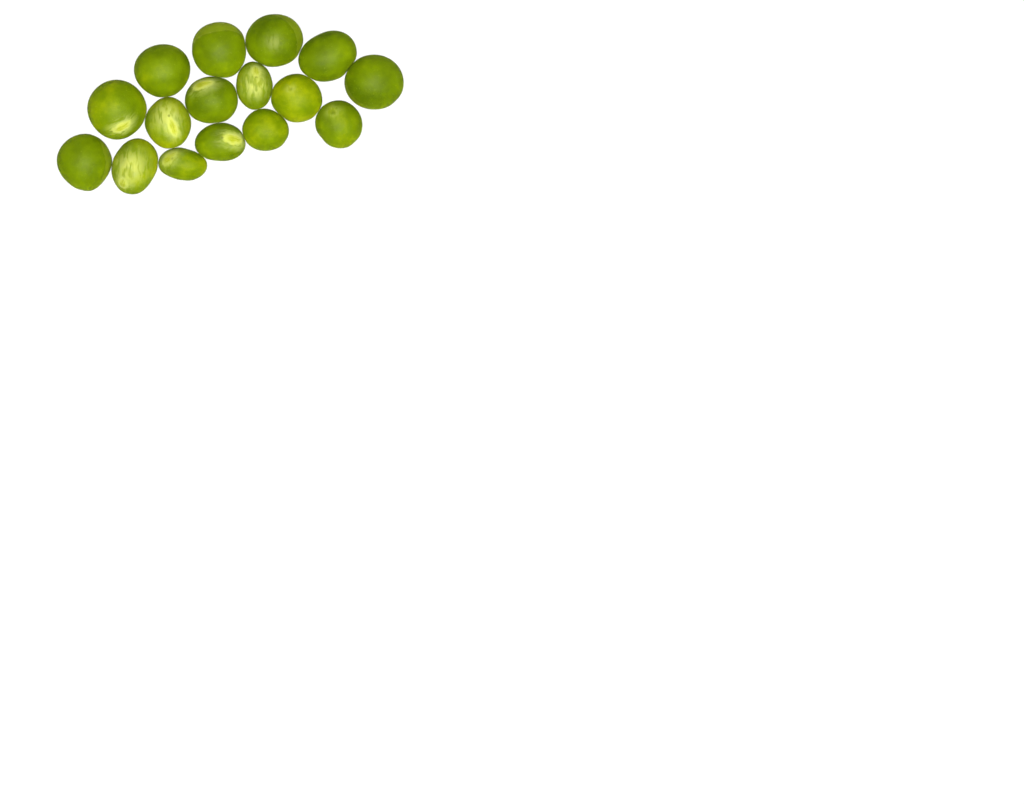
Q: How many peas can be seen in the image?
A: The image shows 16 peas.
